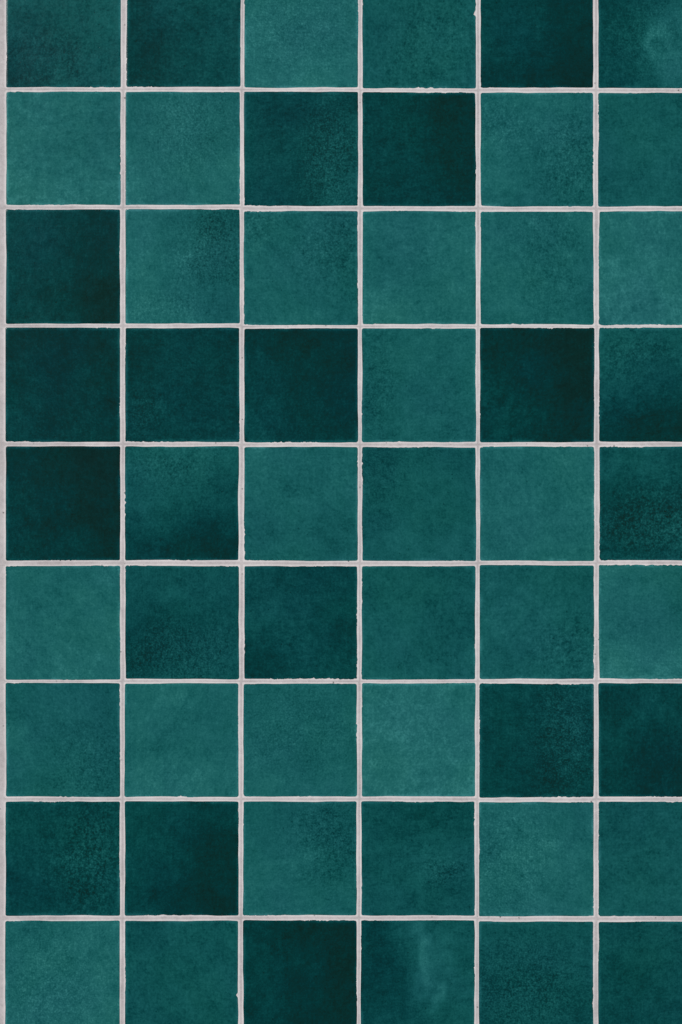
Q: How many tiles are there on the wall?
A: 54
